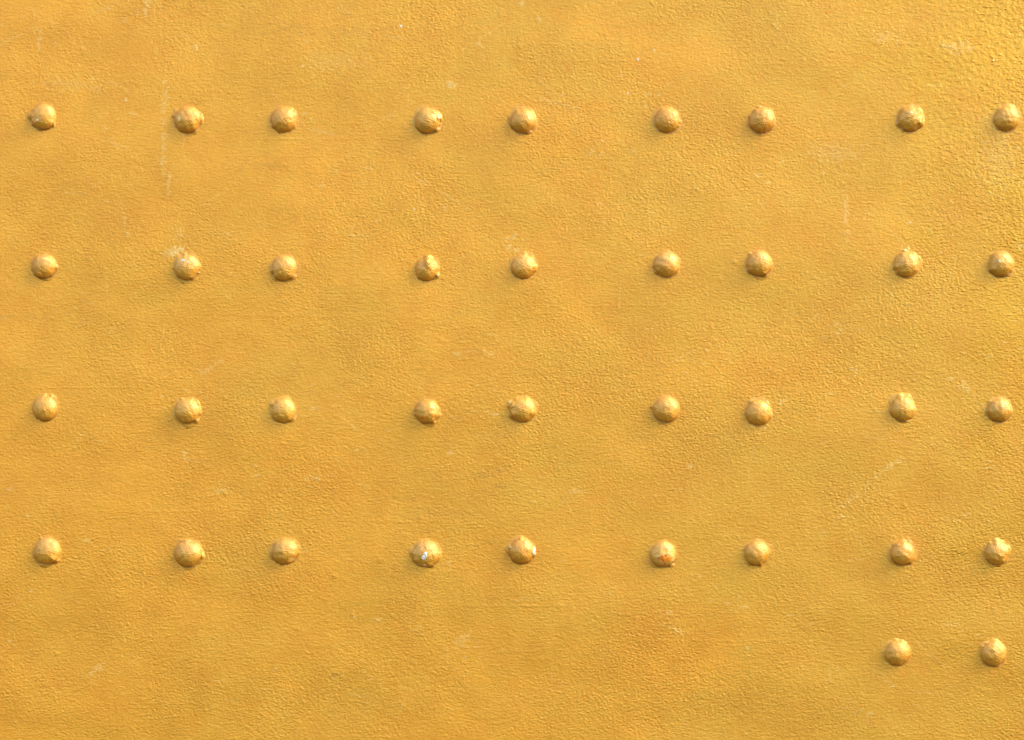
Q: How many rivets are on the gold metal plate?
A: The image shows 38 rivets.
